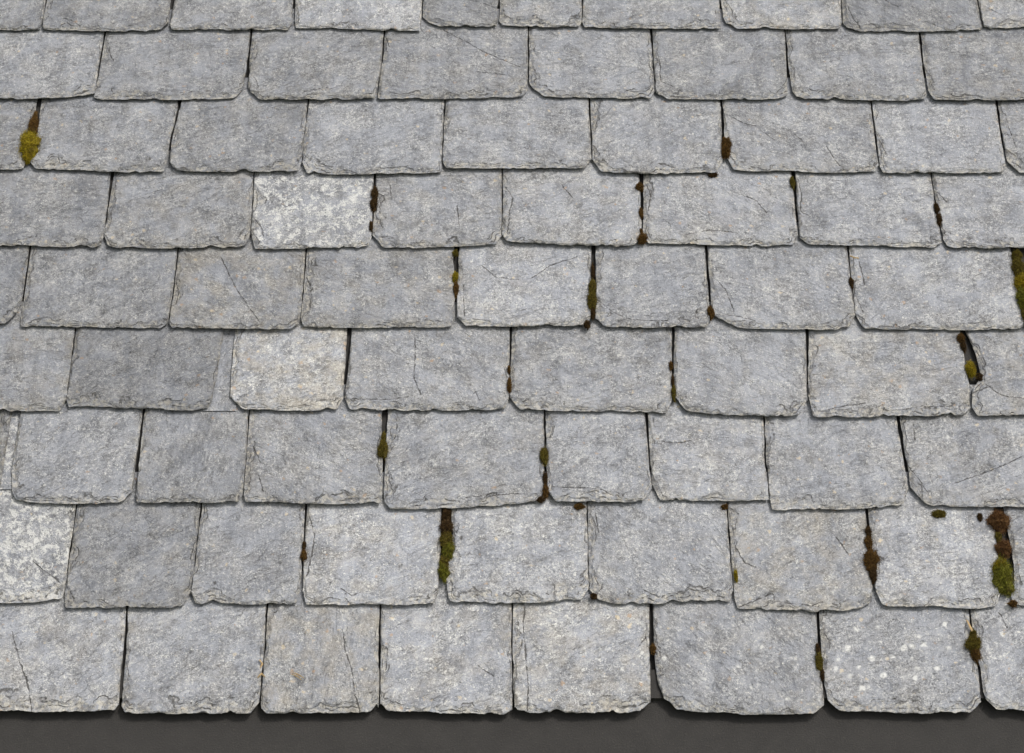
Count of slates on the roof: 77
